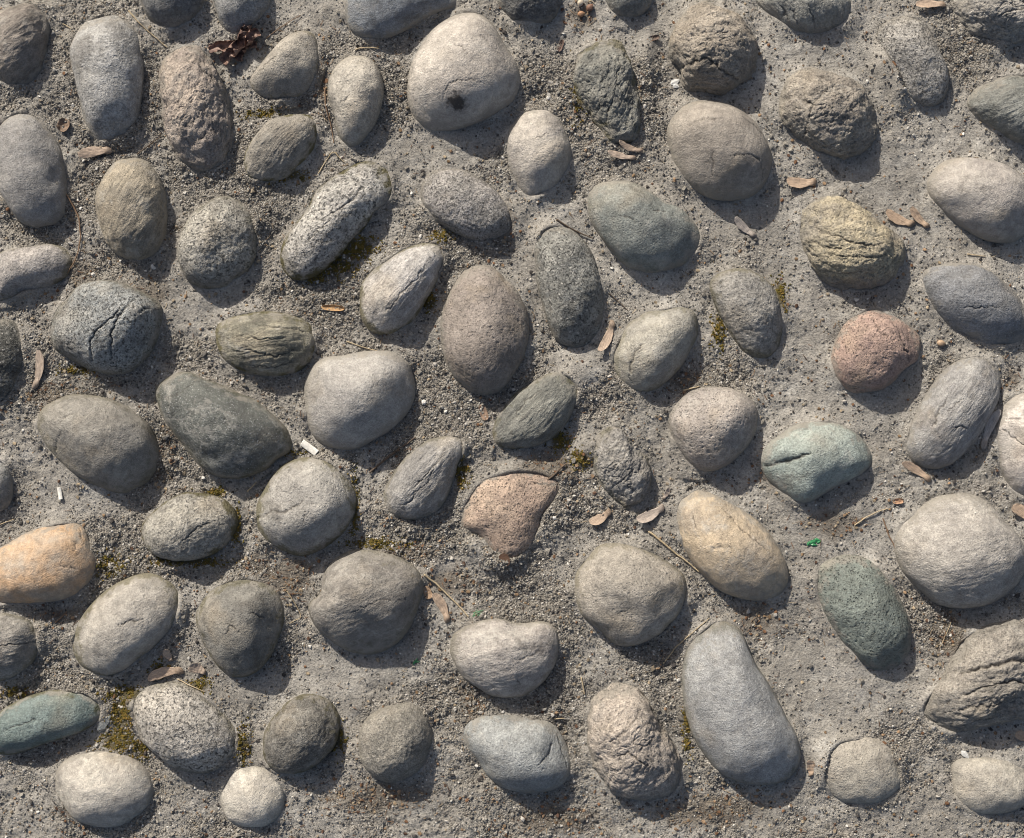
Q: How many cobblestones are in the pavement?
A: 76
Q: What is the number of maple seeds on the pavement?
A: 22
